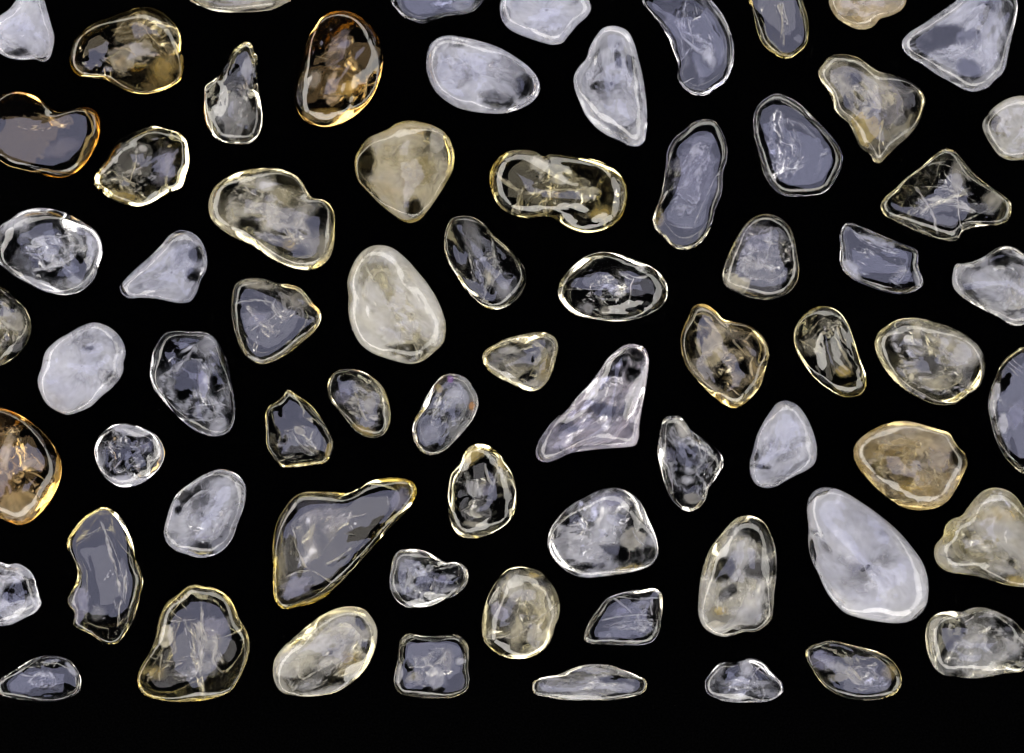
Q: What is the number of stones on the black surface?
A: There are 69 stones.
